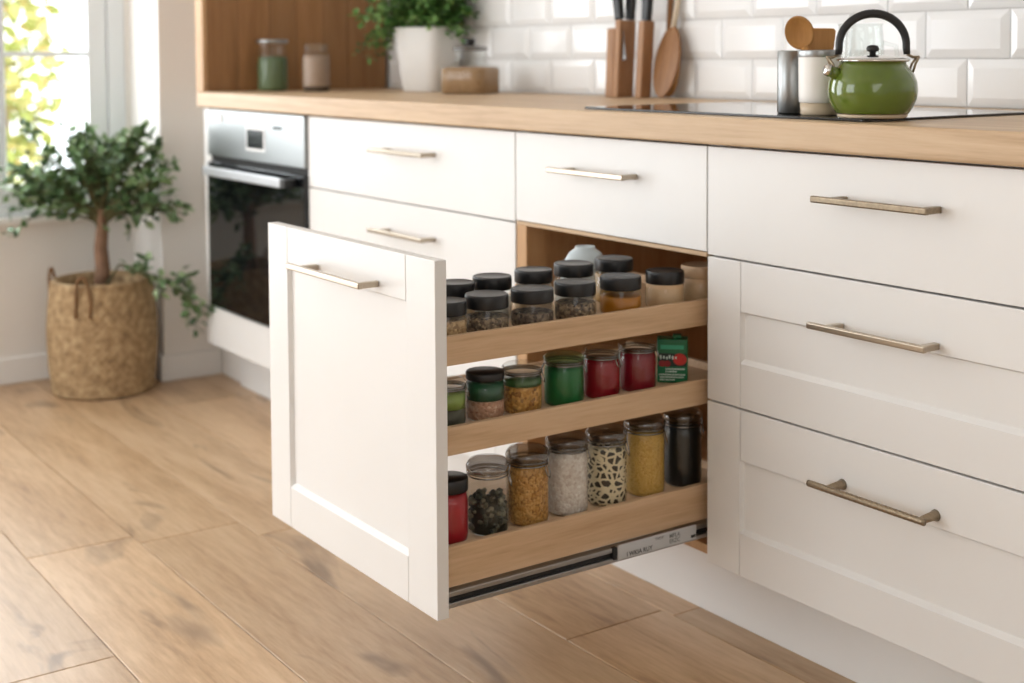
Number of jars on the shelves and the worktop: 28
